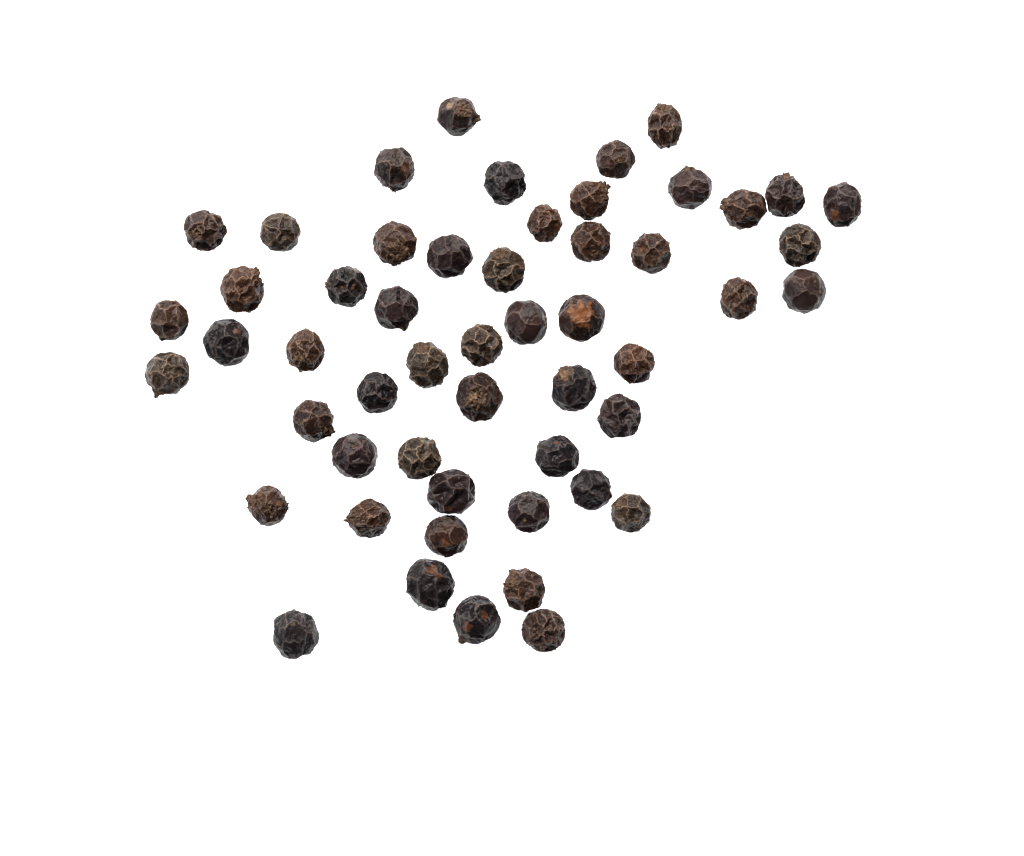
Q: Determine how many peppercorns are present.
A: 53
